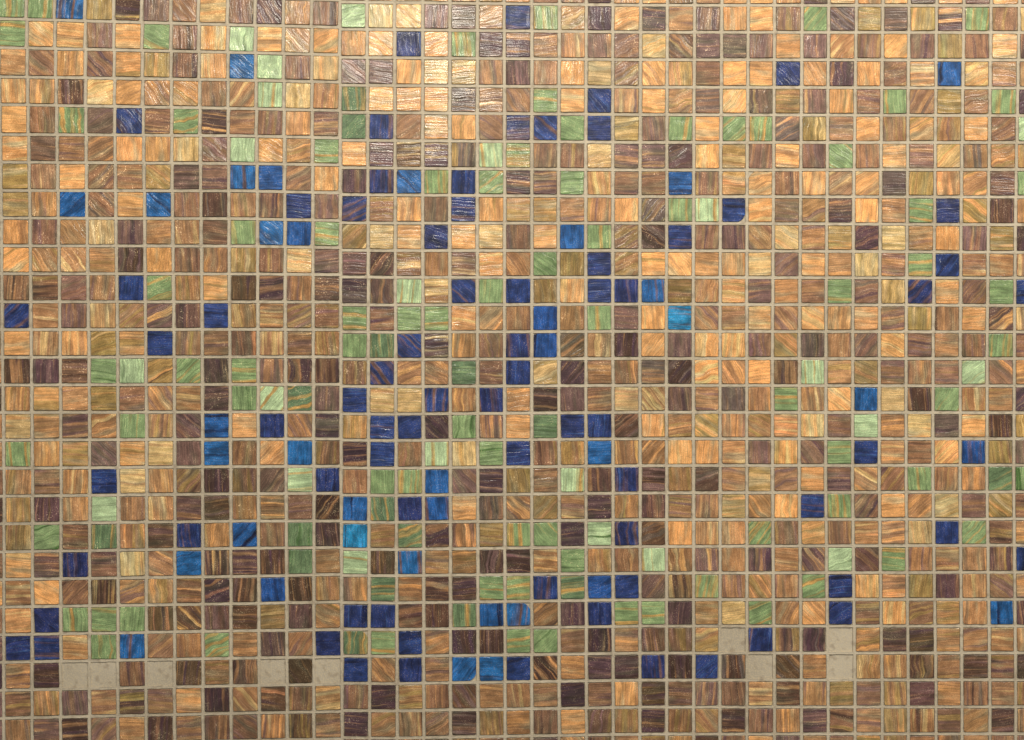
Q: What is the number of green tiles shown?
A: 117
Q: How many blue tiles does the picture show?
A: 110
